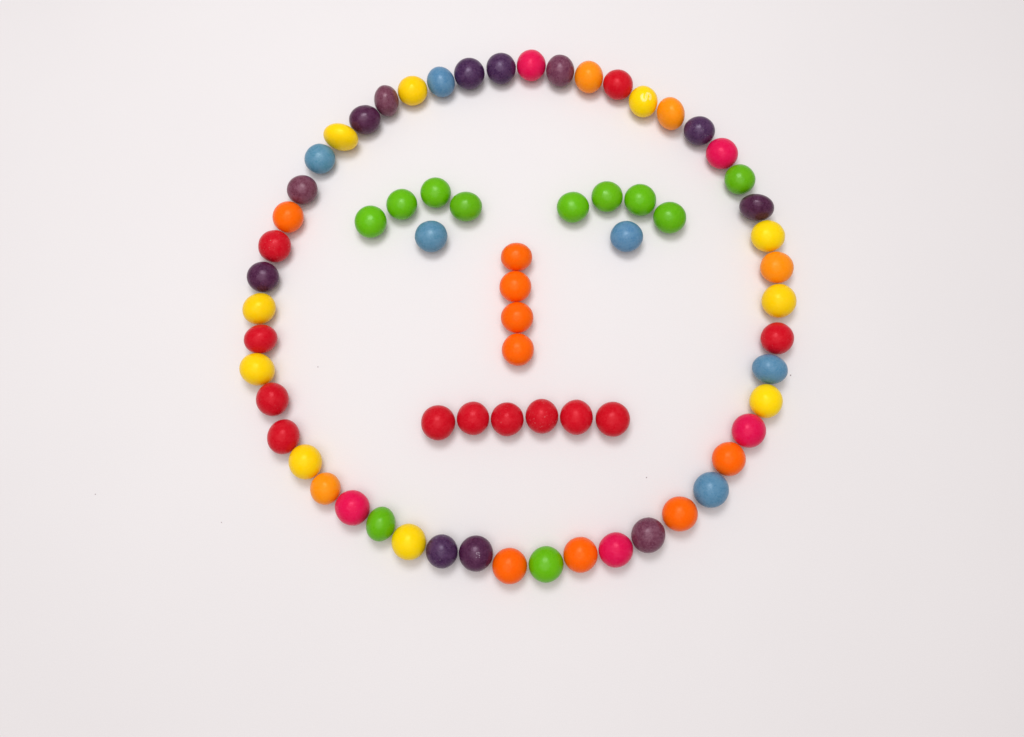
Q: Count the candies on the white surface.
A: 69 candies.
